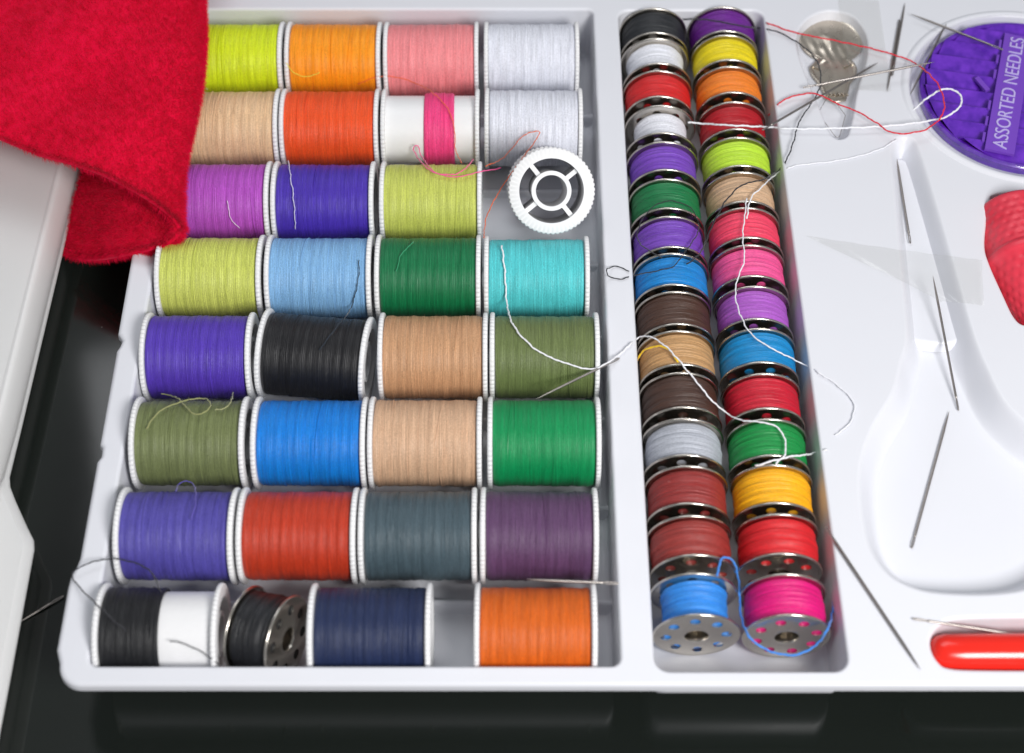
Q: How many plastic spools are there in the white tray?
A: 31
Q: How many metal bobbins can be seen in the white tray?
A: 31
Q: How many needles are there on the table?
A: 14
